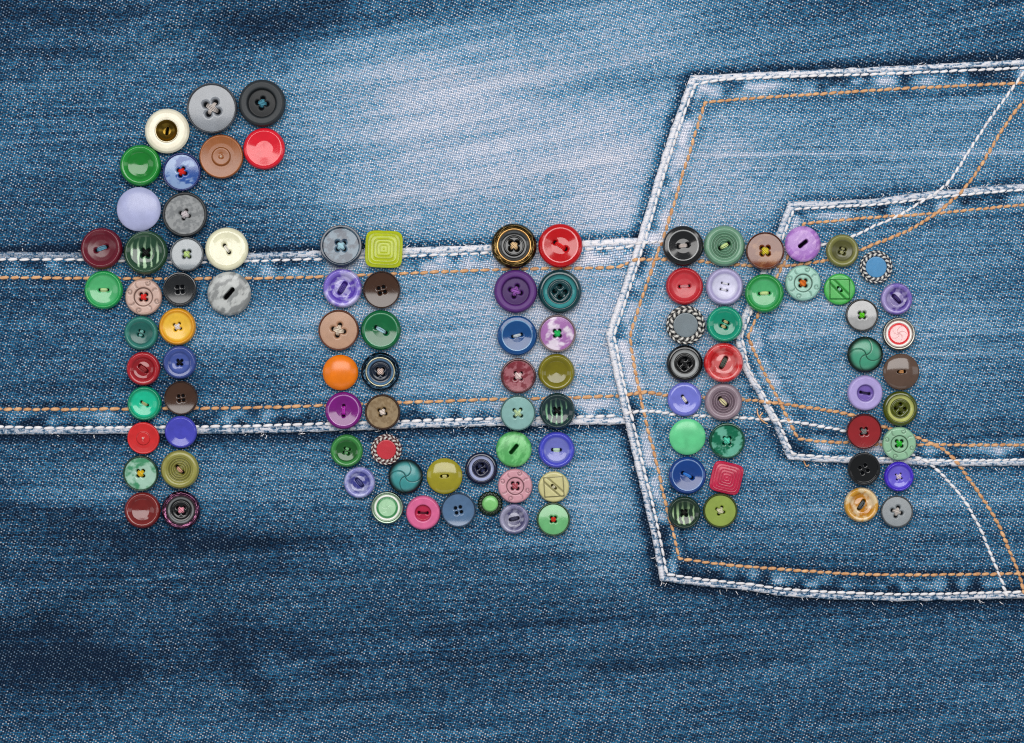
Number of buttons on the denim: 101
